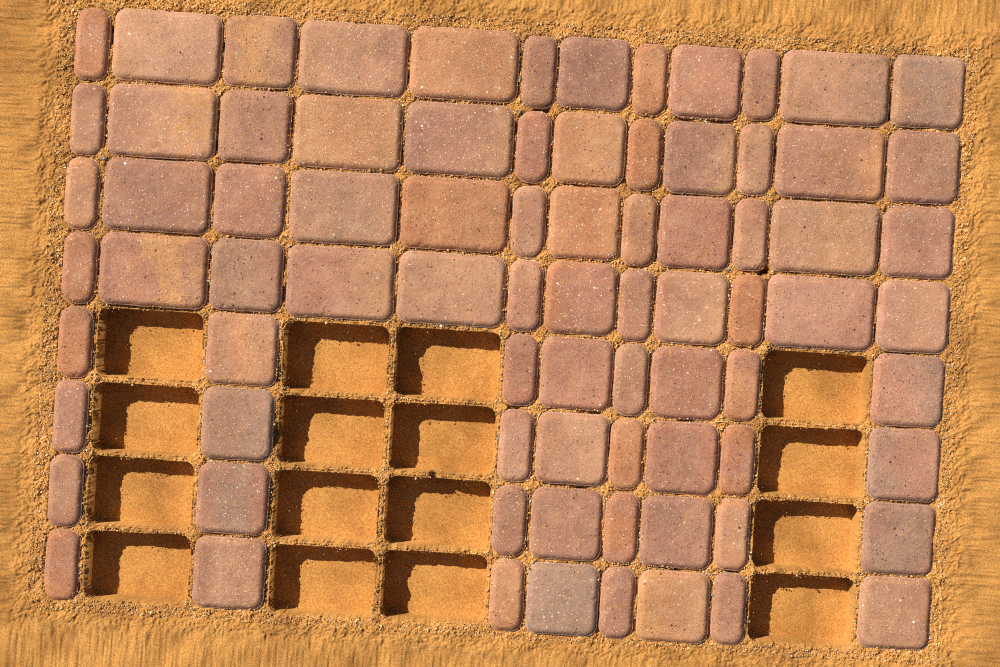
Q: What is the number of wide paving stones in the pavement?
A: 16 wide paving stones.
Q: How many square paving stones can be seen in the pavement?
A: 32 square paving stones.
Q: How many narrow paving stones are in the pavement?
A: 32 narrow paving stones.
